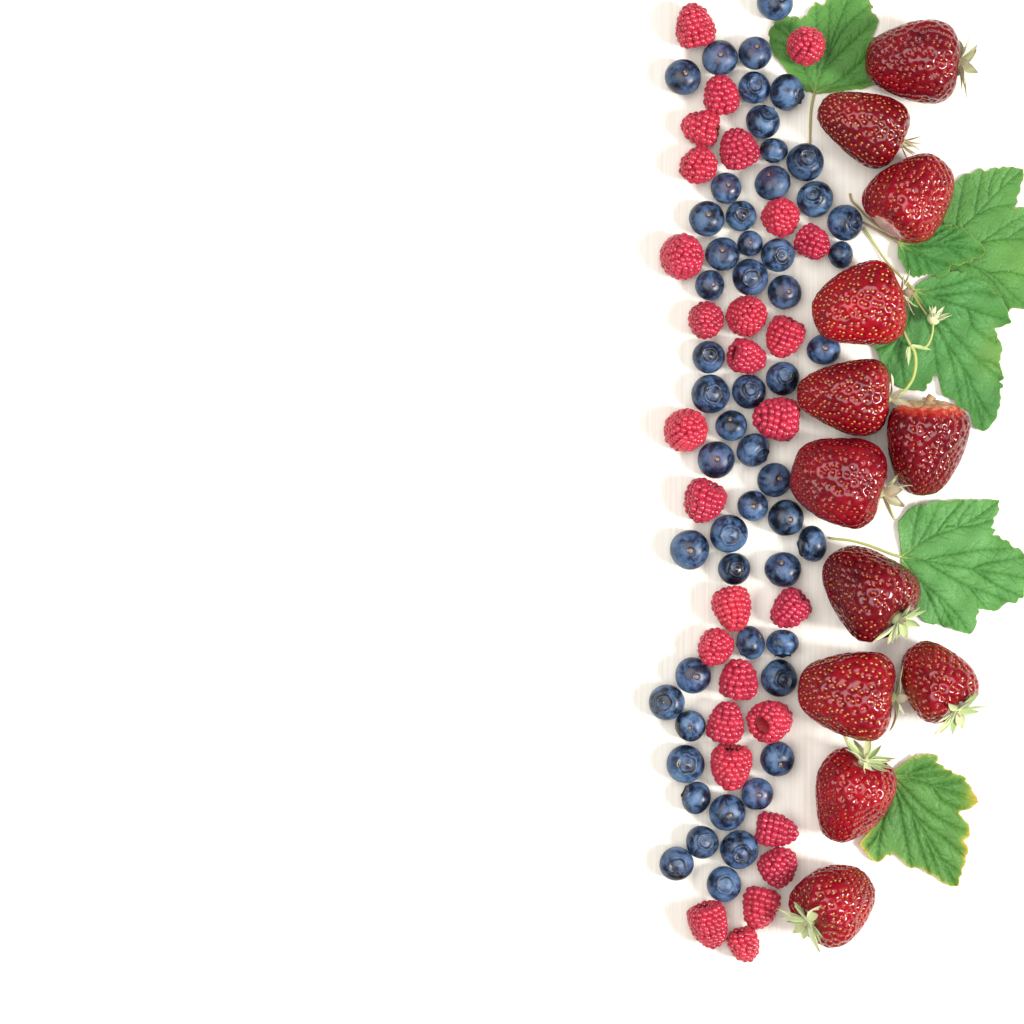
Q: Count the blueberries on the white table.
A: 53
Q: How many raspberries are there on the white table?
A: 28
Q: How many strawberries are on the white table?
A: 12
